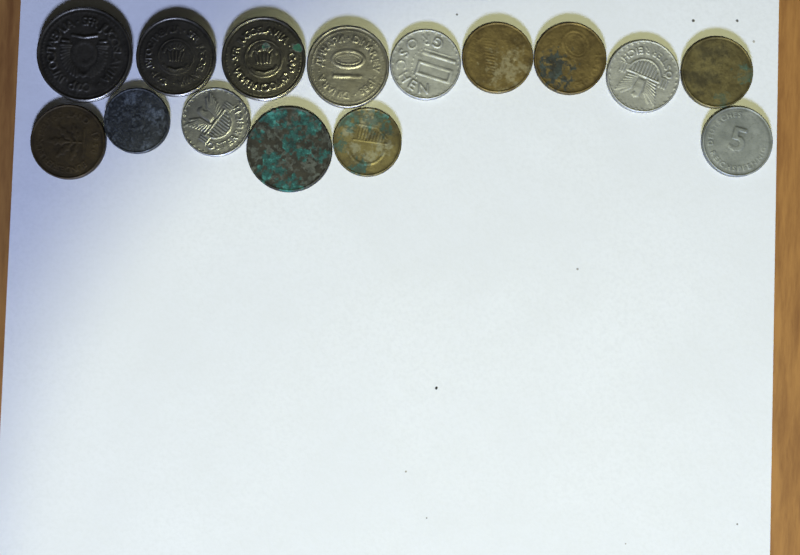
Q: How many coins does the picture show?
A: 15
